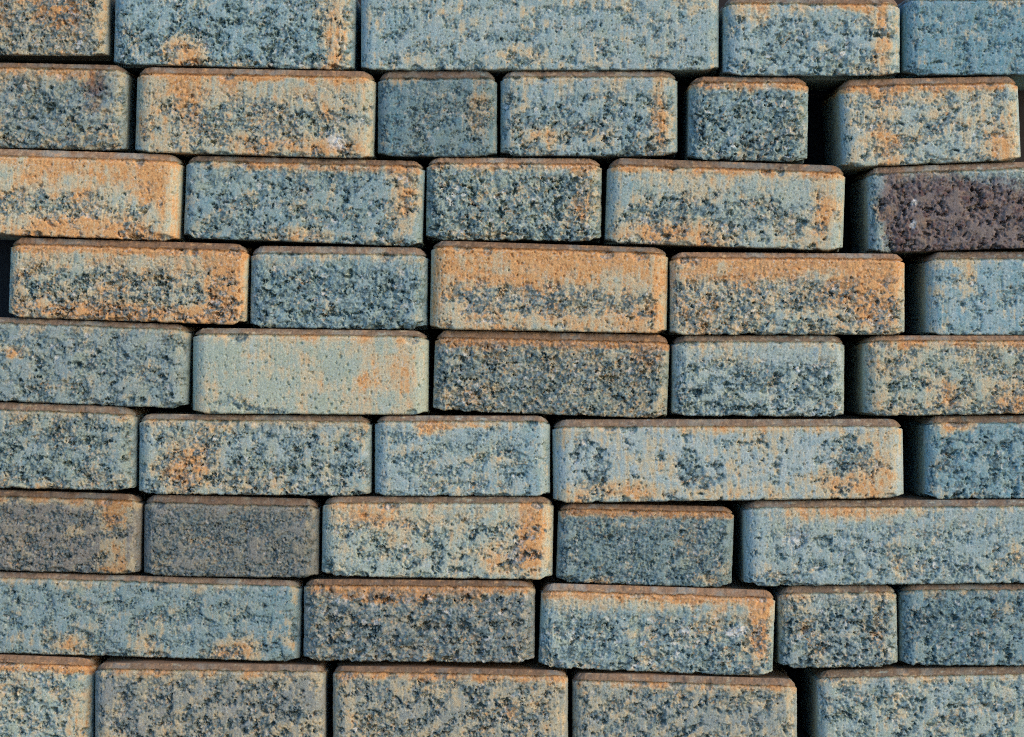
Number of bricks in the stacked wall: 46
